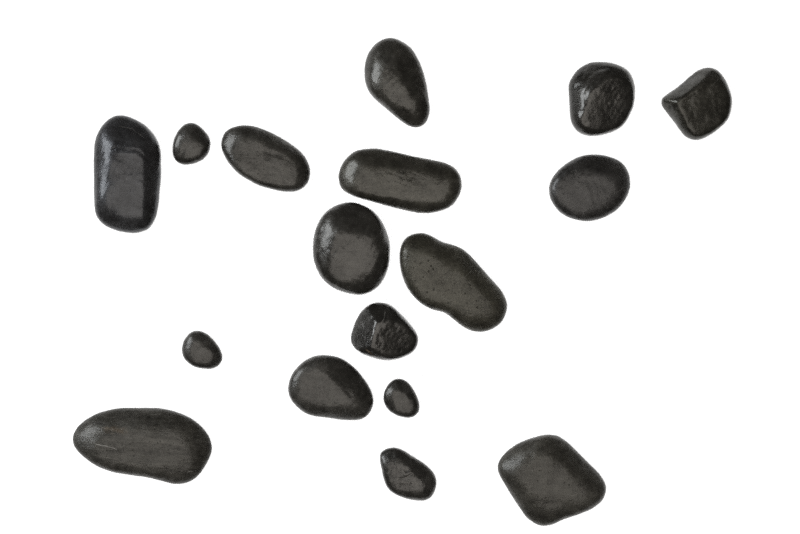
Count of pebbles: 17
